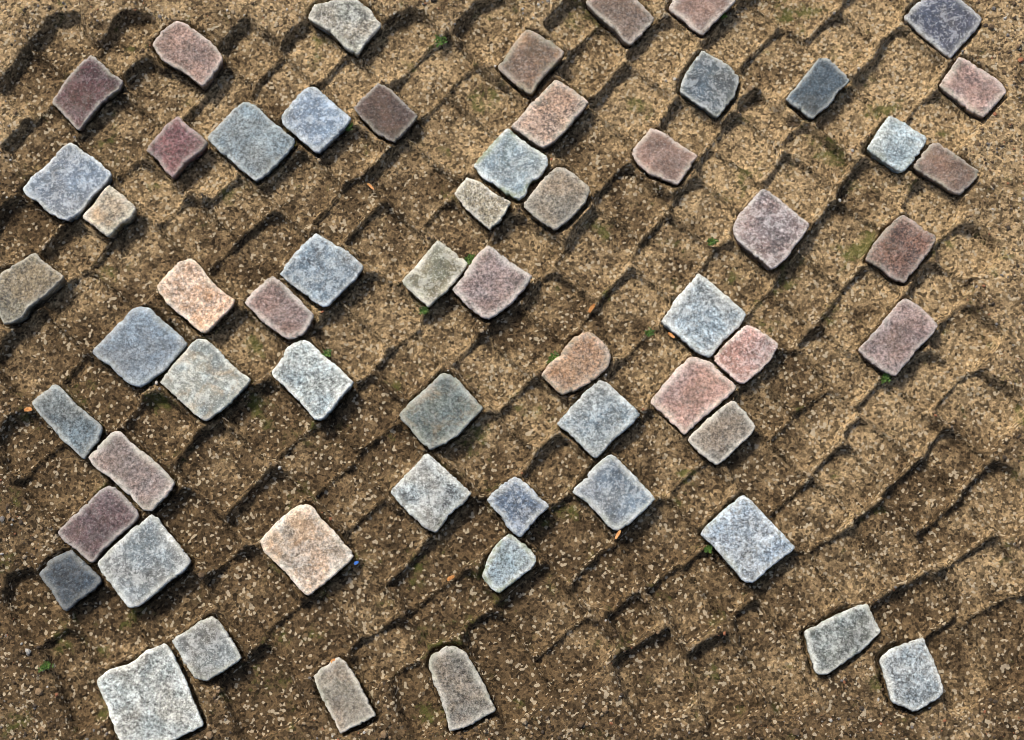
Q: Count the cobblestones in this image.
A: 59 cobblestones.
